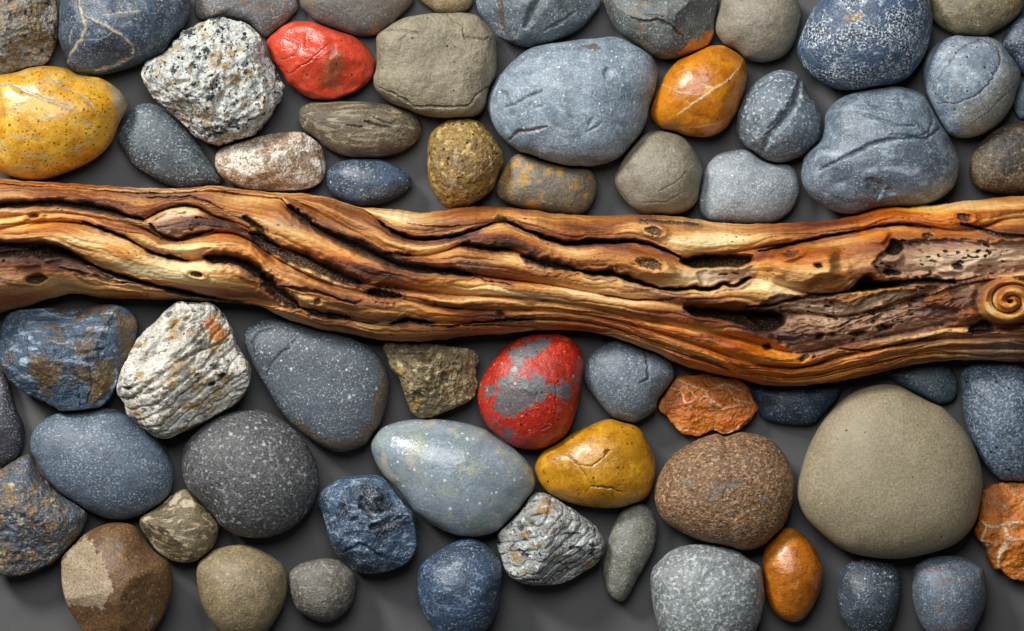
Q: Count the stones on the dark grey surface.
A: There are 61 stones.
